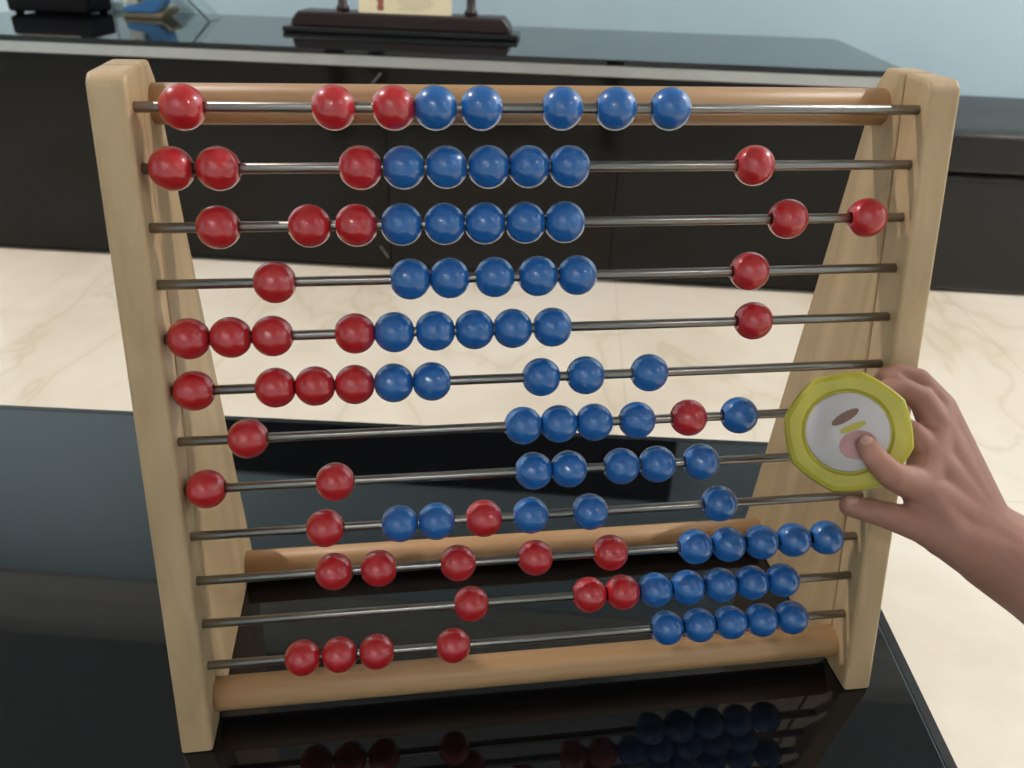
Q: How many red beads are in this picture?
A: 41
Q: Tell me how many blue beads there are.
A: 60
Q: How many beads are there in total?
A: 101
